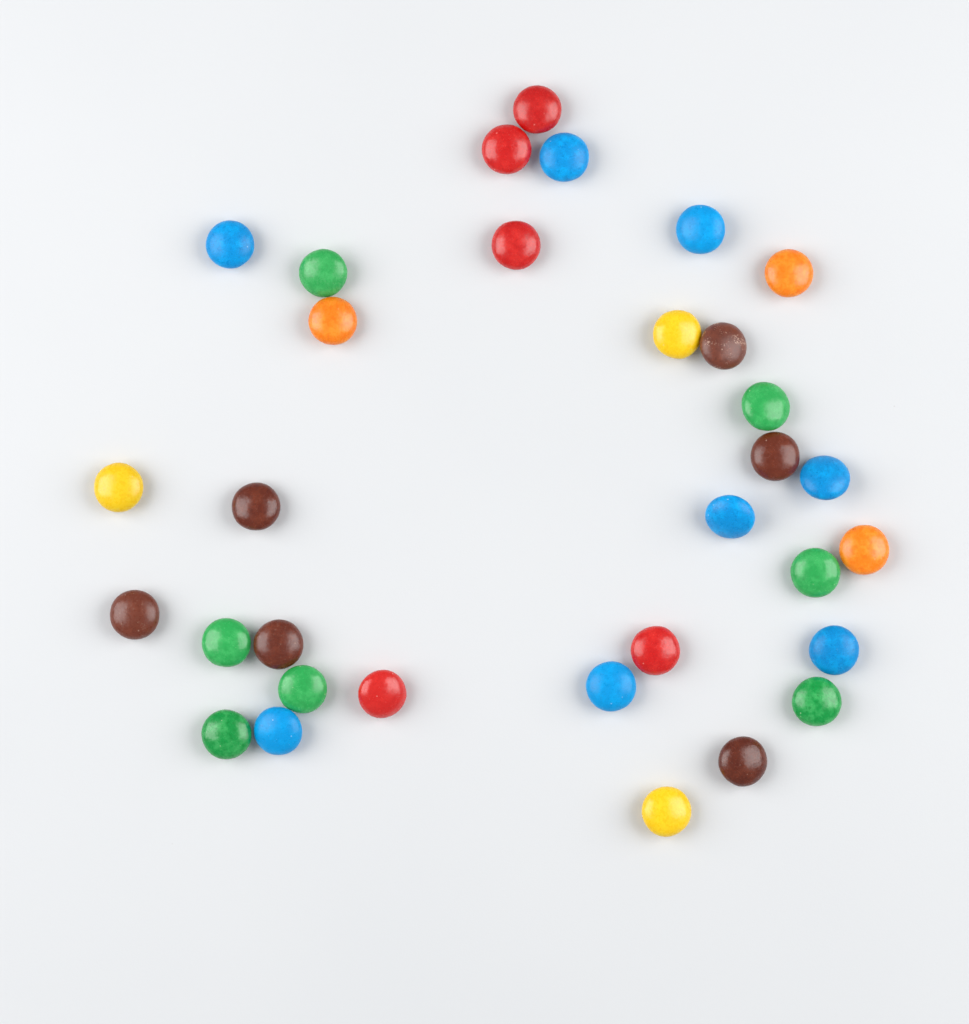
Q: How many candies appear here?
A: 32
